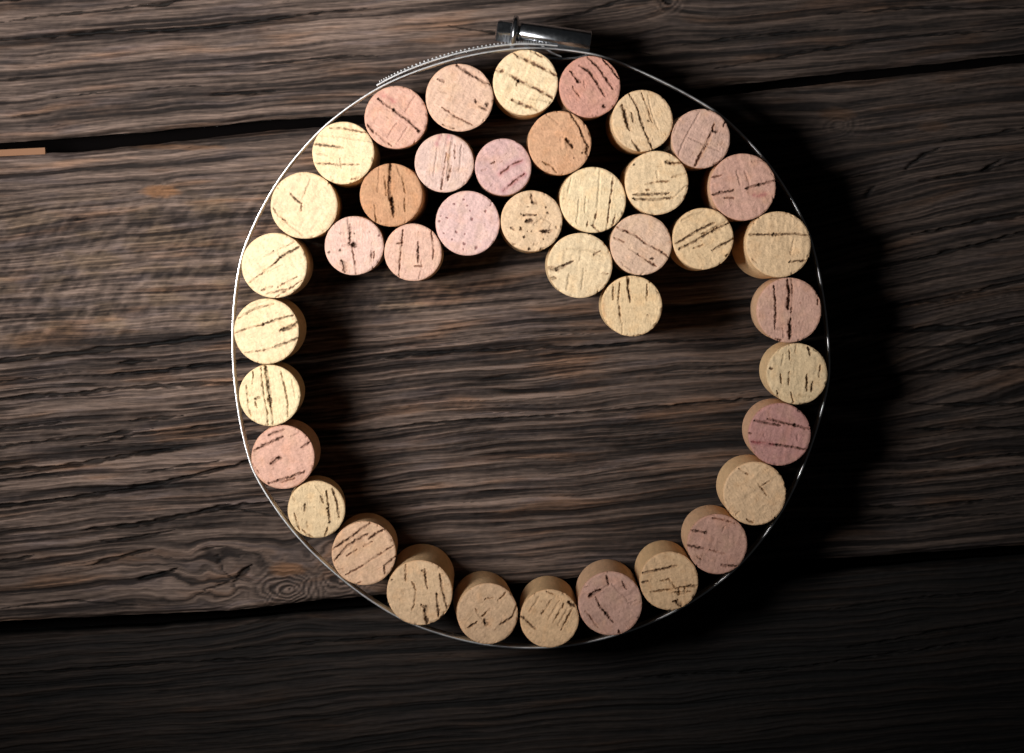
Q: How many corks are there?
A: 40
